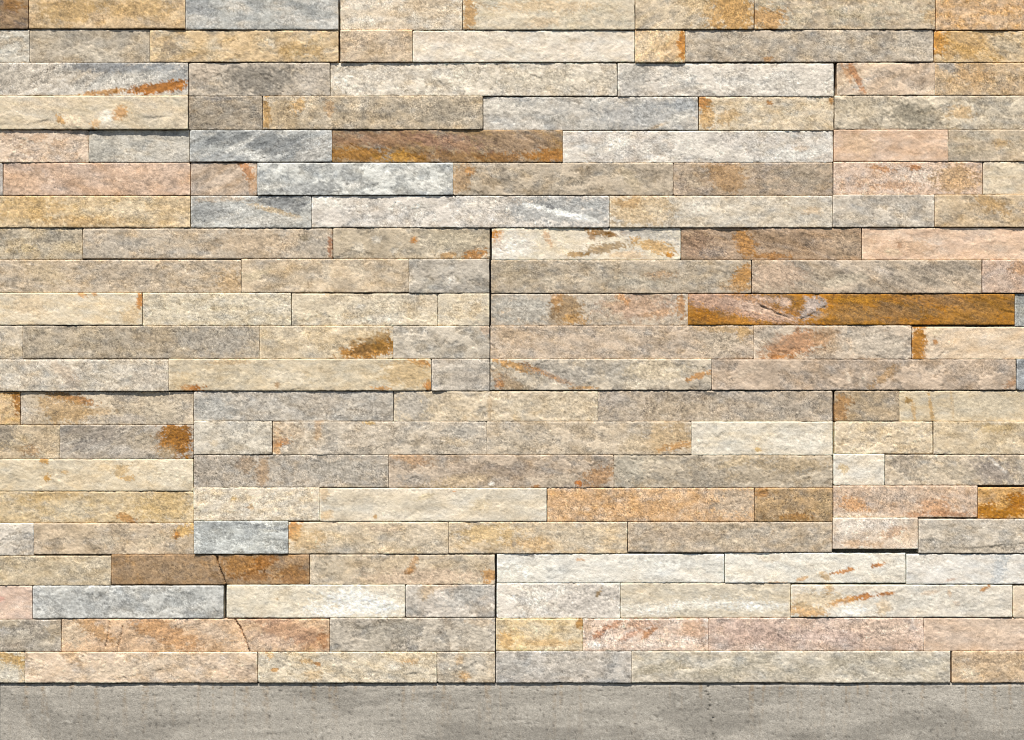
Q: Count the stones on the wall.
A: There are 145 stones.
